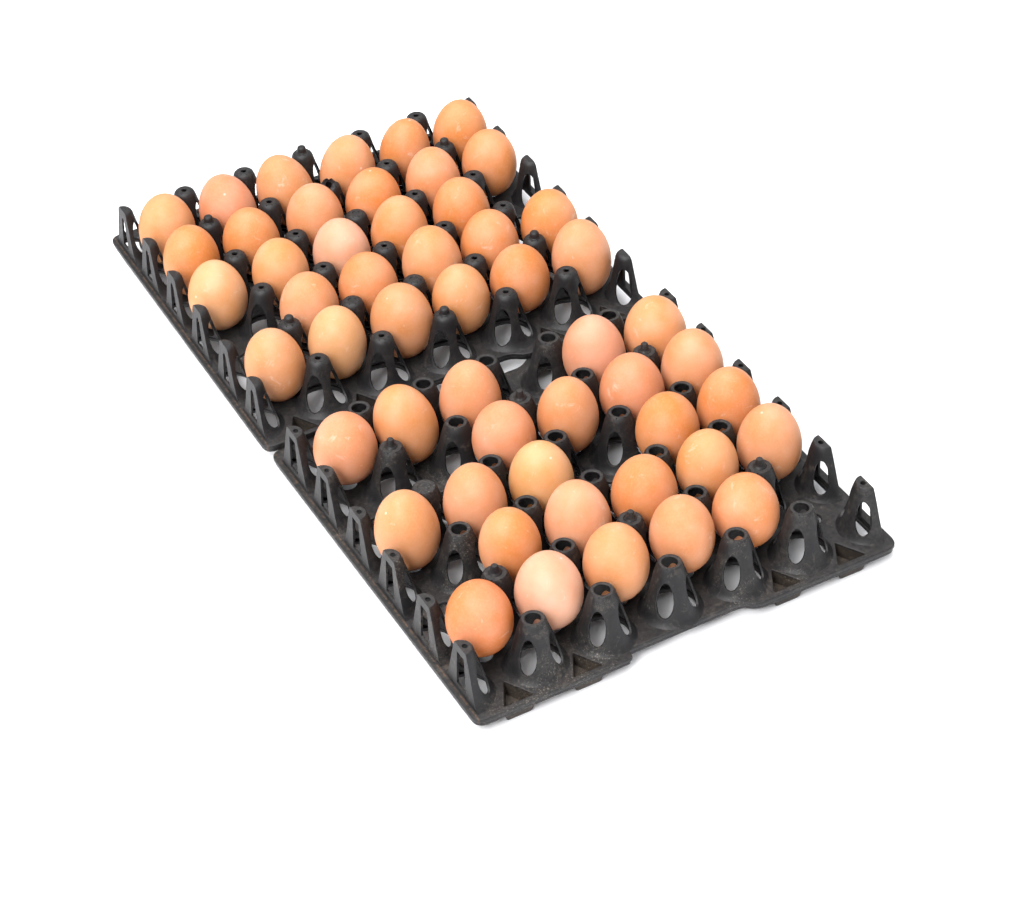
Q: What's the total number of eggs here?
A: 52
